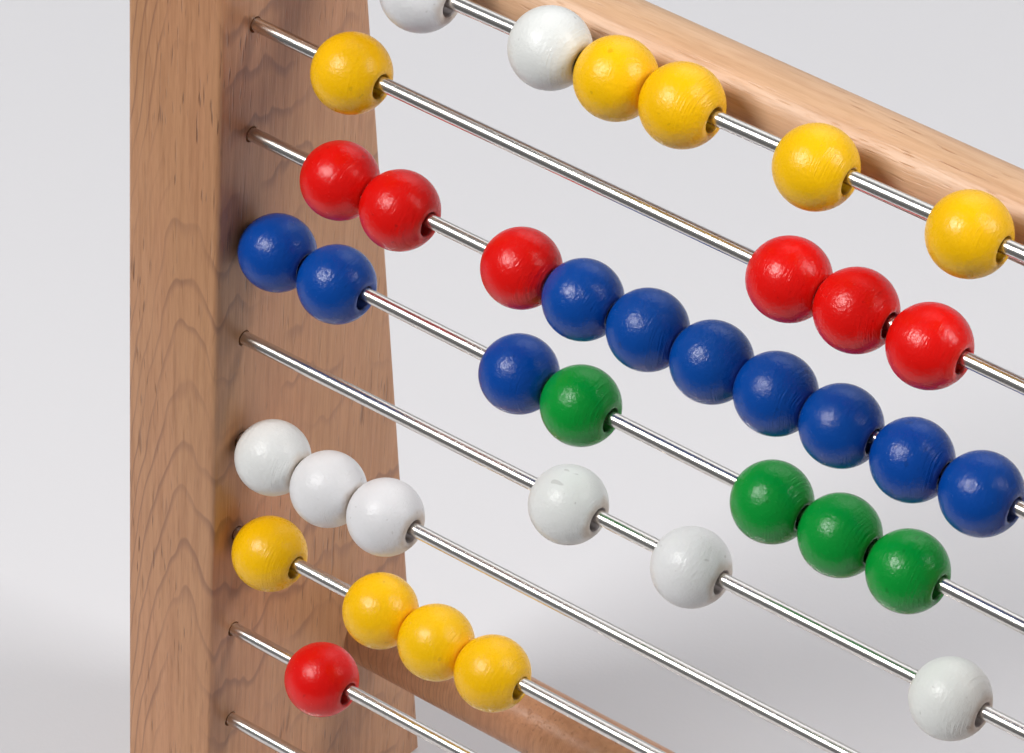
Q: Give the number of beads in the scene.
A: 38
